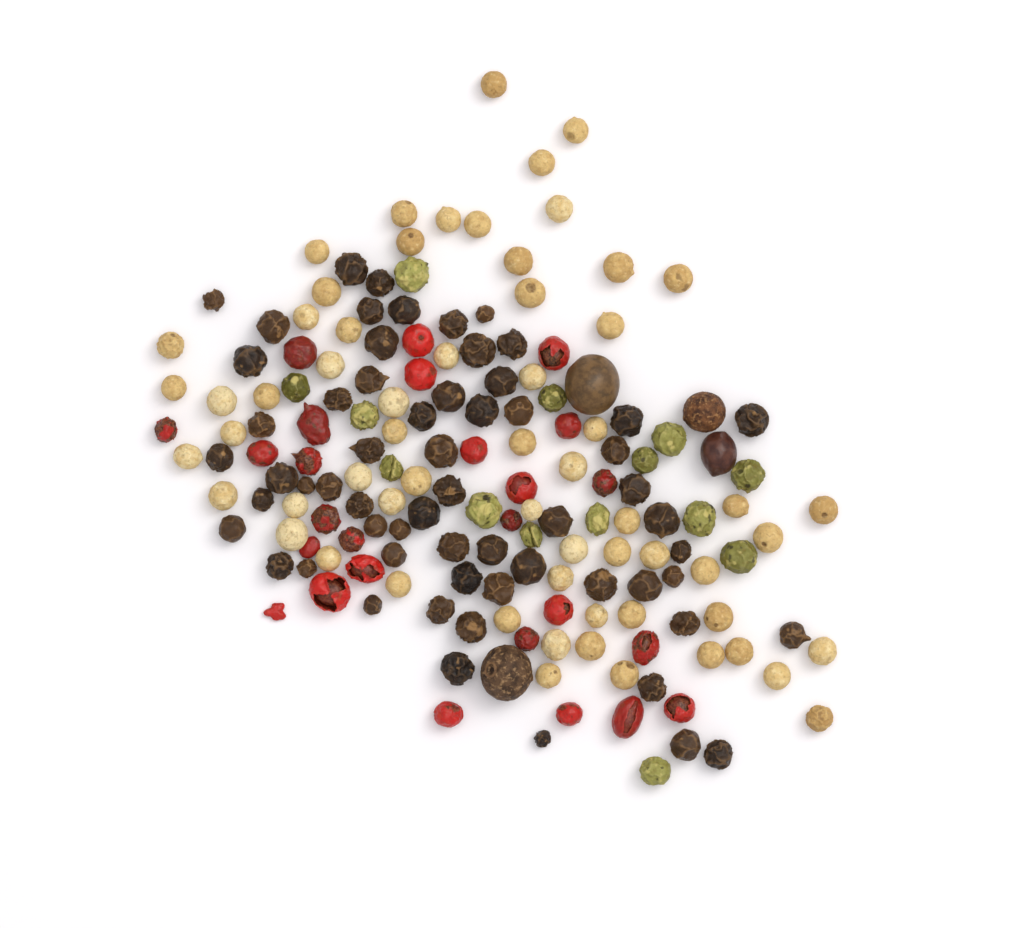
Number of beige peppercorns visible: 62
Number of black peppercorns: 61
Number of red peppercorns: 26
